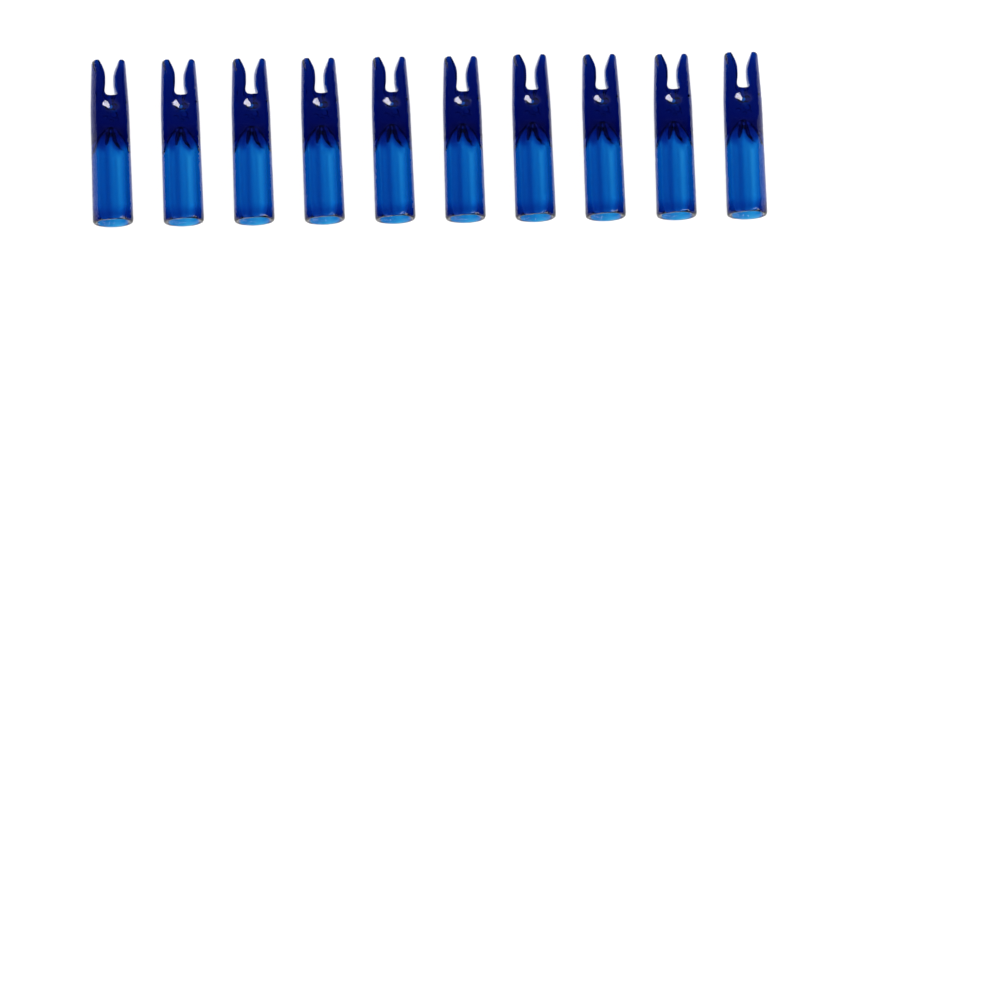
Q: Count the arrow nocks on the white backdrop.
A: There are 10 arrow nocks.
